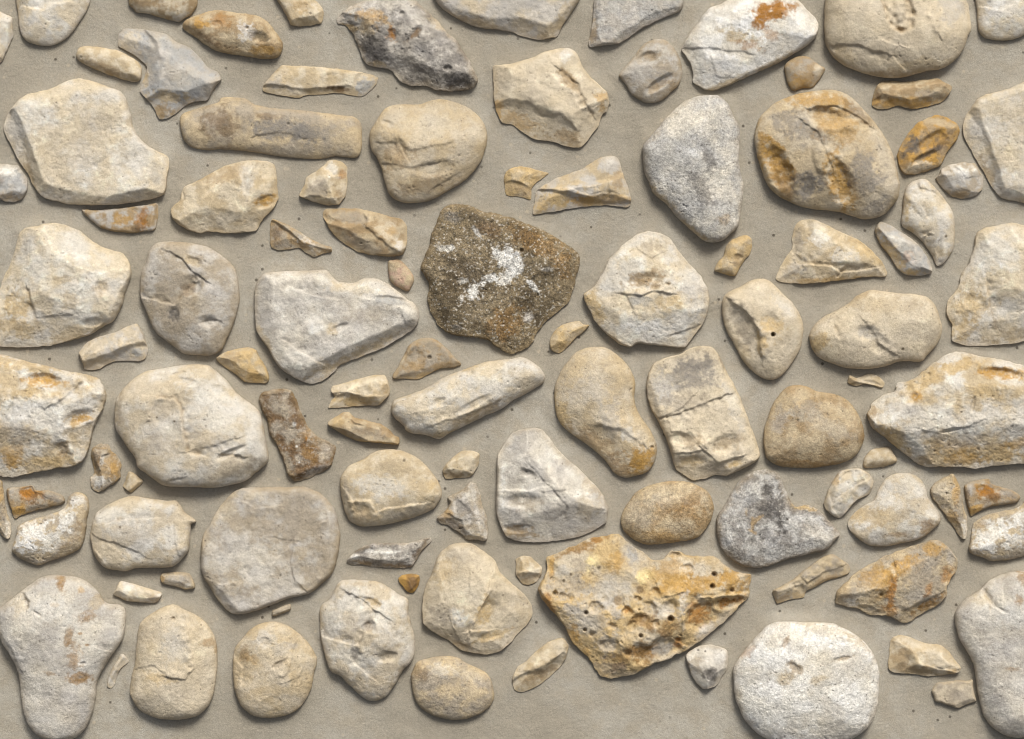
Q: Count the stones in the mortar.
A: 103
